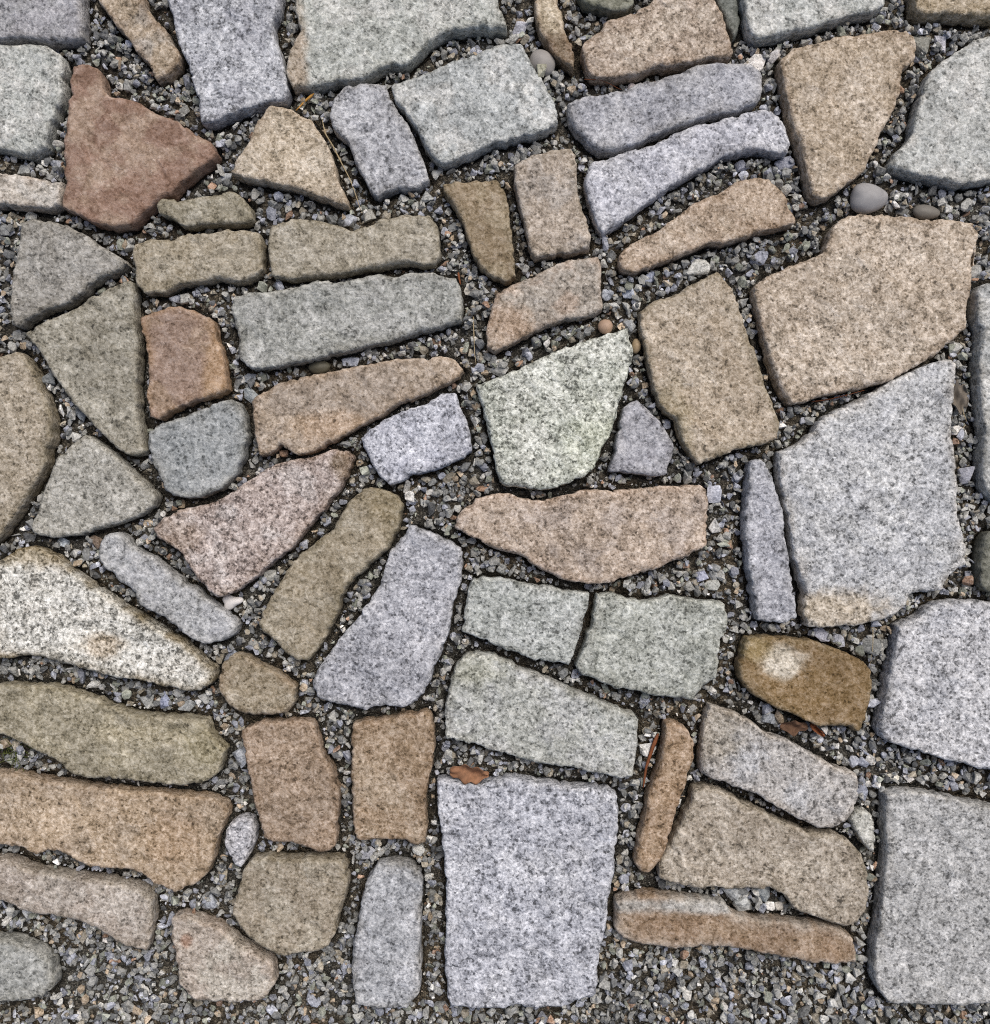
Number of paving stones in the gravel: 73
